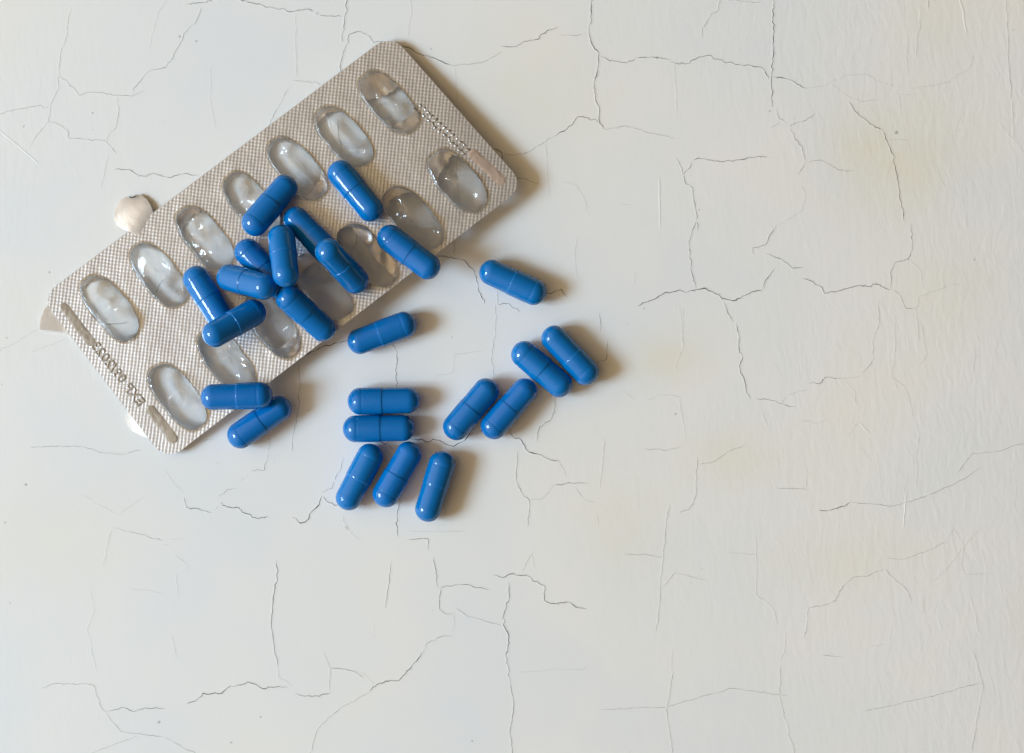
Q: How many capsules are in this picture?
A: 24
